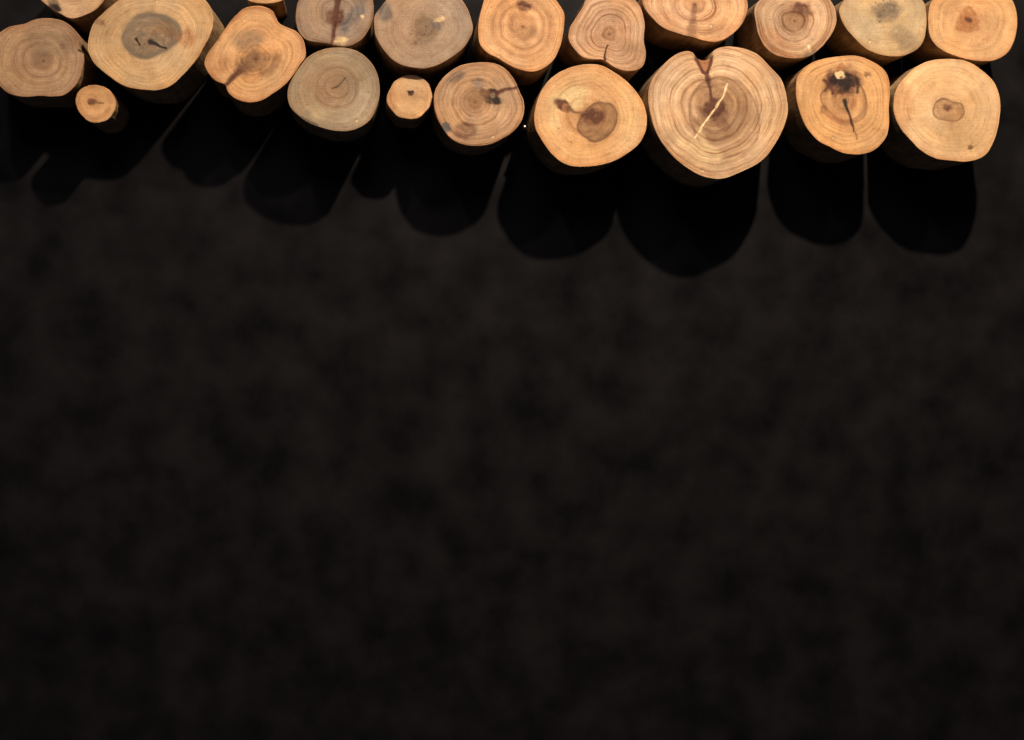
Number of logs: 21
